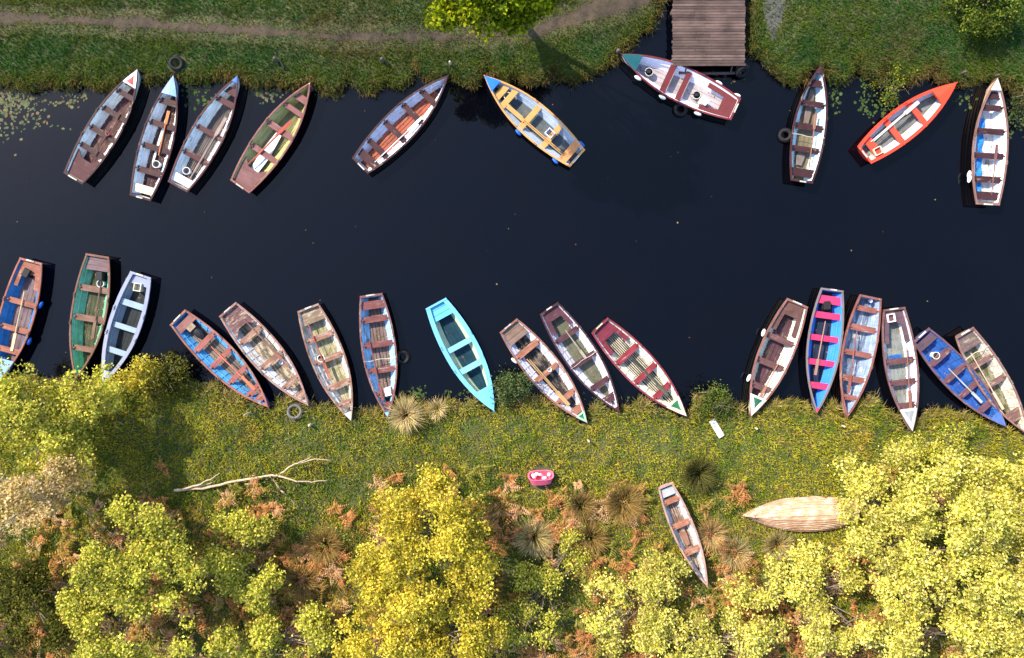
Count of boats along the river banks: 29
